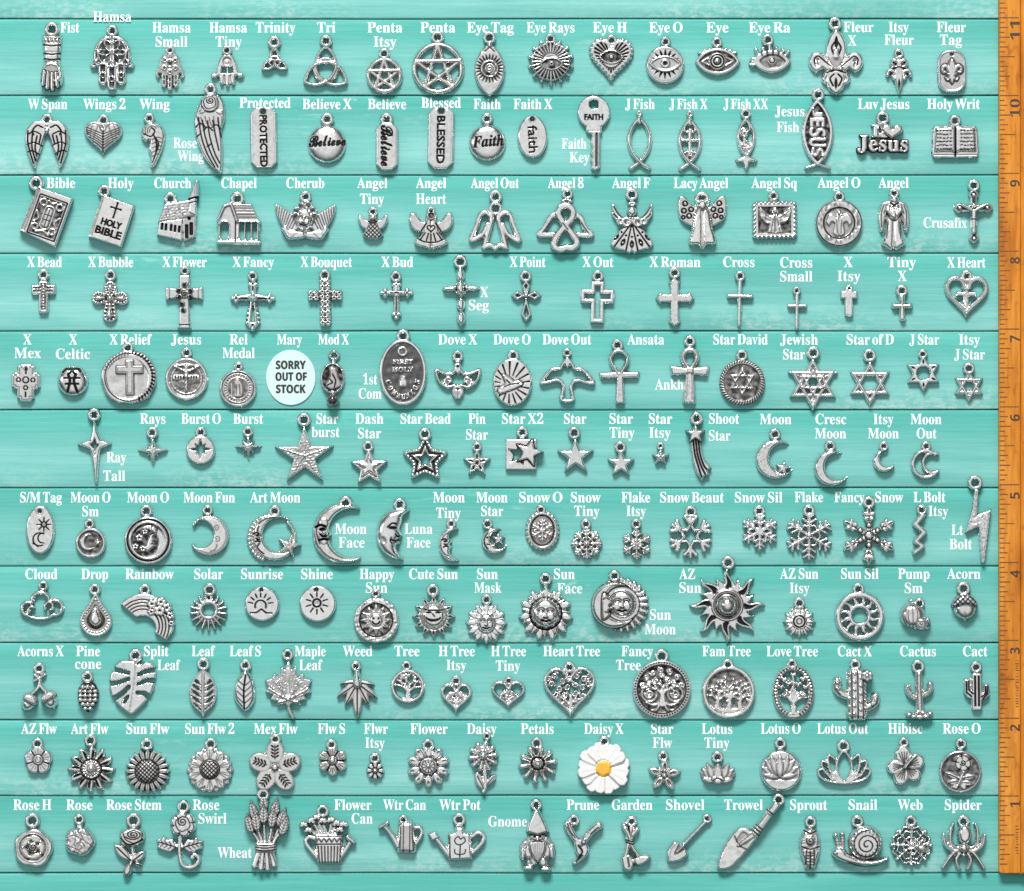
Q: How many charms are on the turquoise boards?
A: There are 183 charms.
